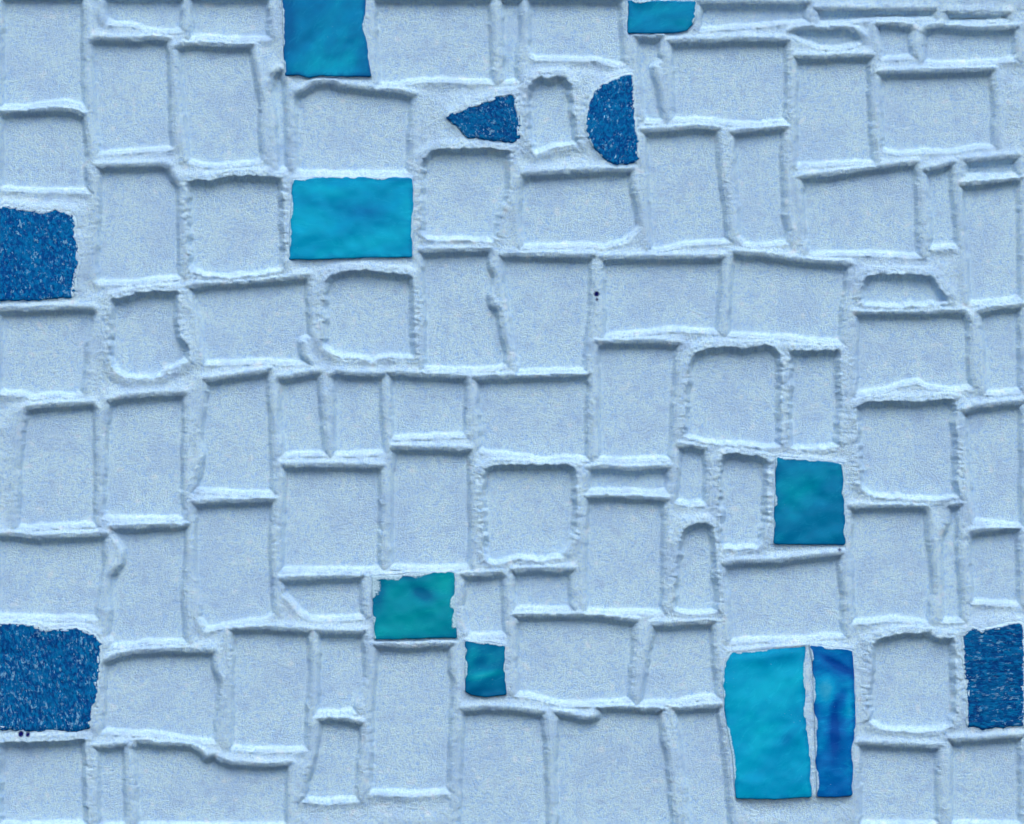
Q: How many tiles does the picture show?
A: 13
